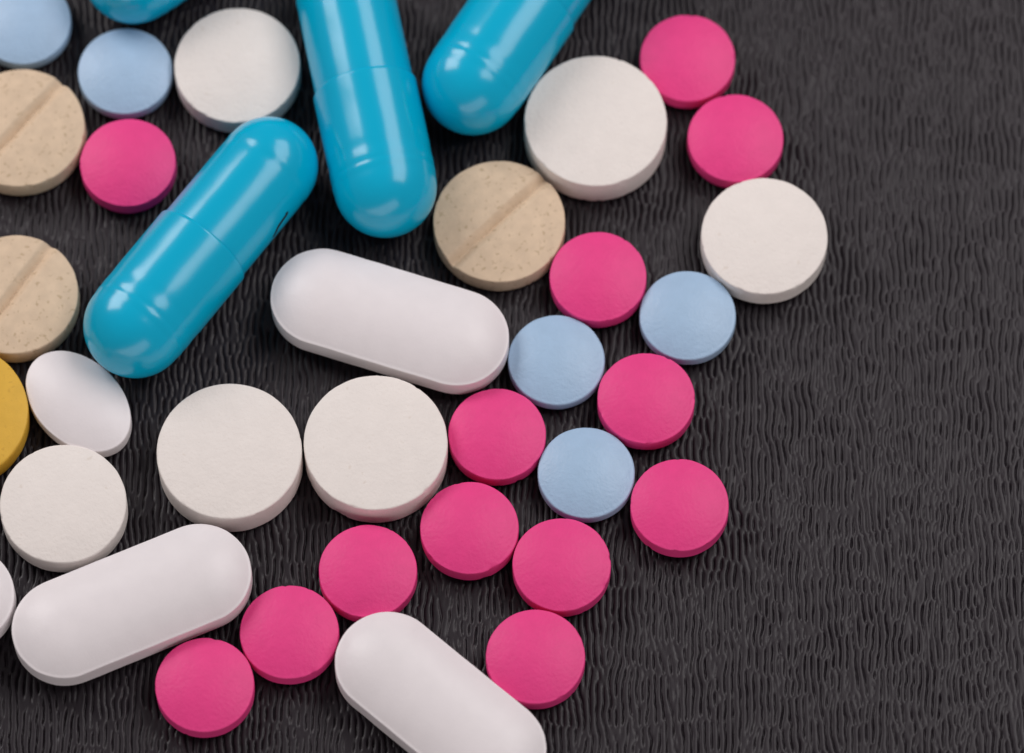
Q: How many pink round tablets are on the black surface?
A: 13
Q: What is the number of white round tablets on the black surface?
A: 6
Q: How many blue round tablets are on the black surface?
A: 5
